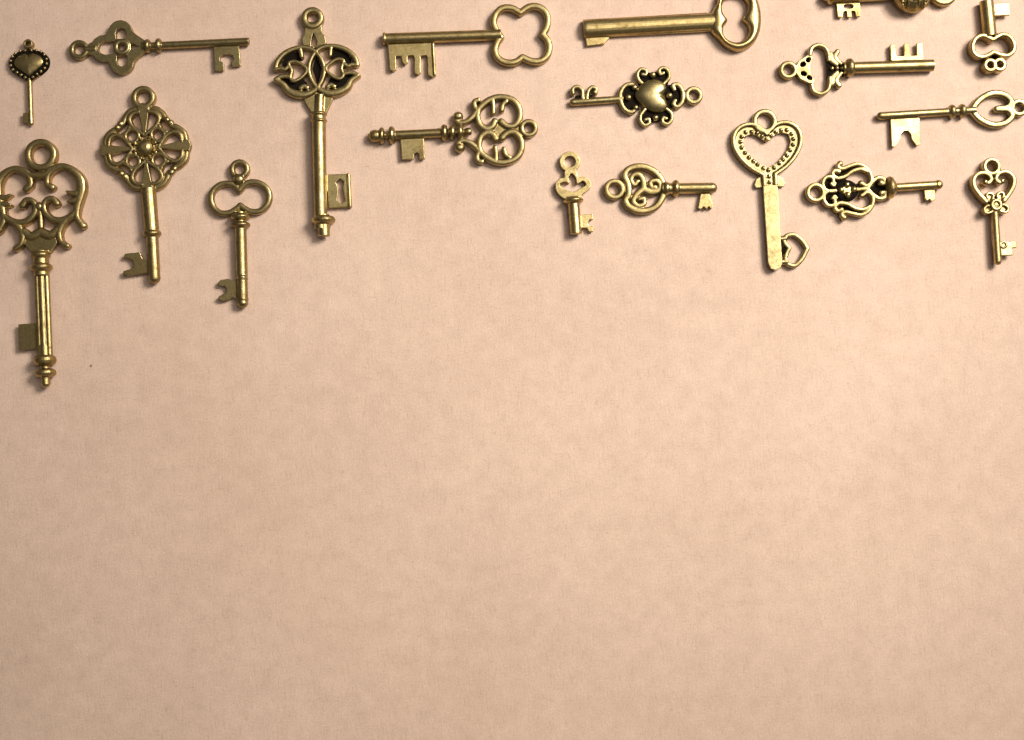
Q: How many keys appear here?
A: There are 19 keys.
